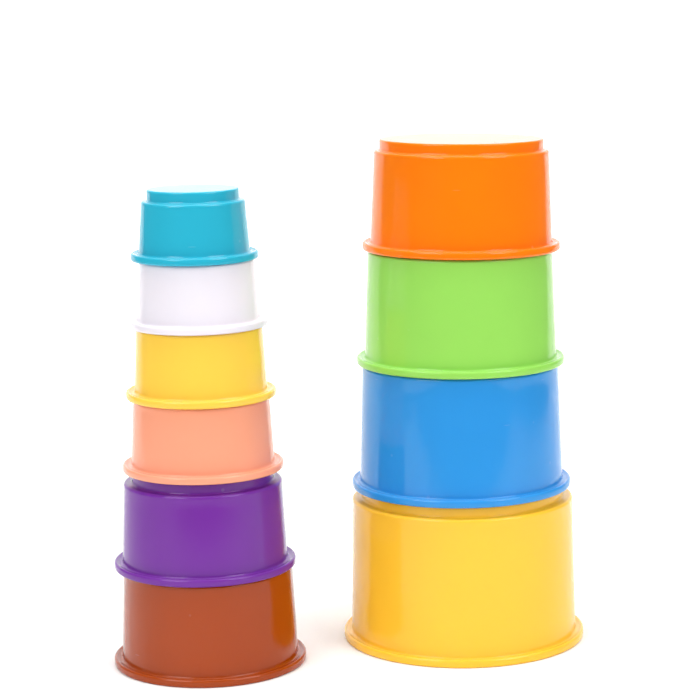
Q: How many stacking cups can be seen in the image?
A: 10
